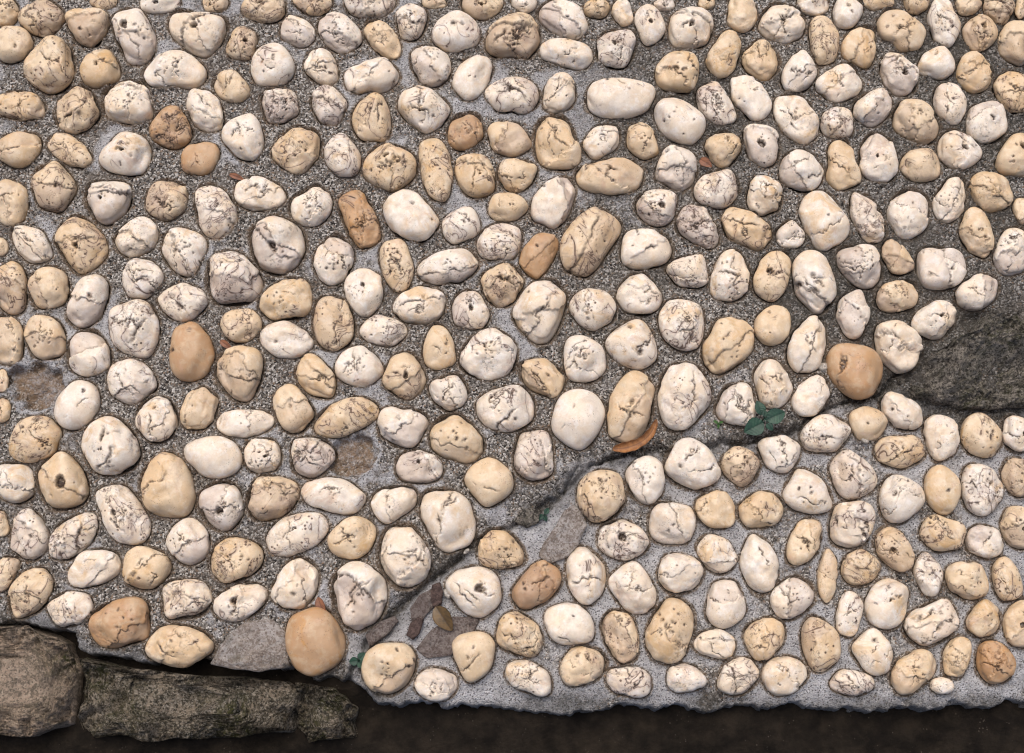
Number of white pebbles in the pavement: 182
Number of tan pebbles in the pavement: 132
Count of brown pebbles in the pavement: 11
